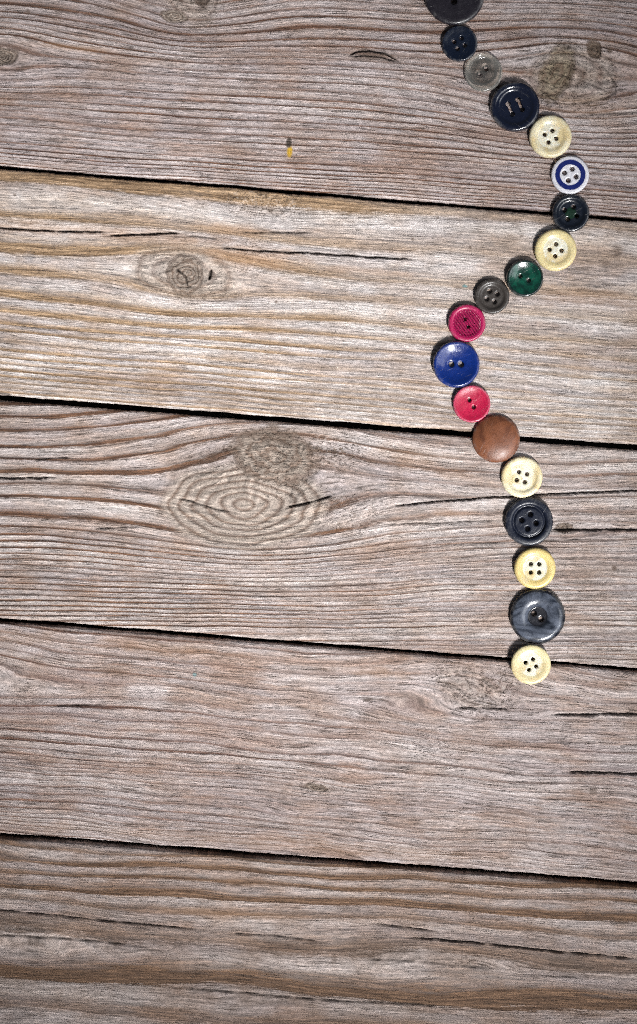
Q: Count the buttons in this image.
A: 19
